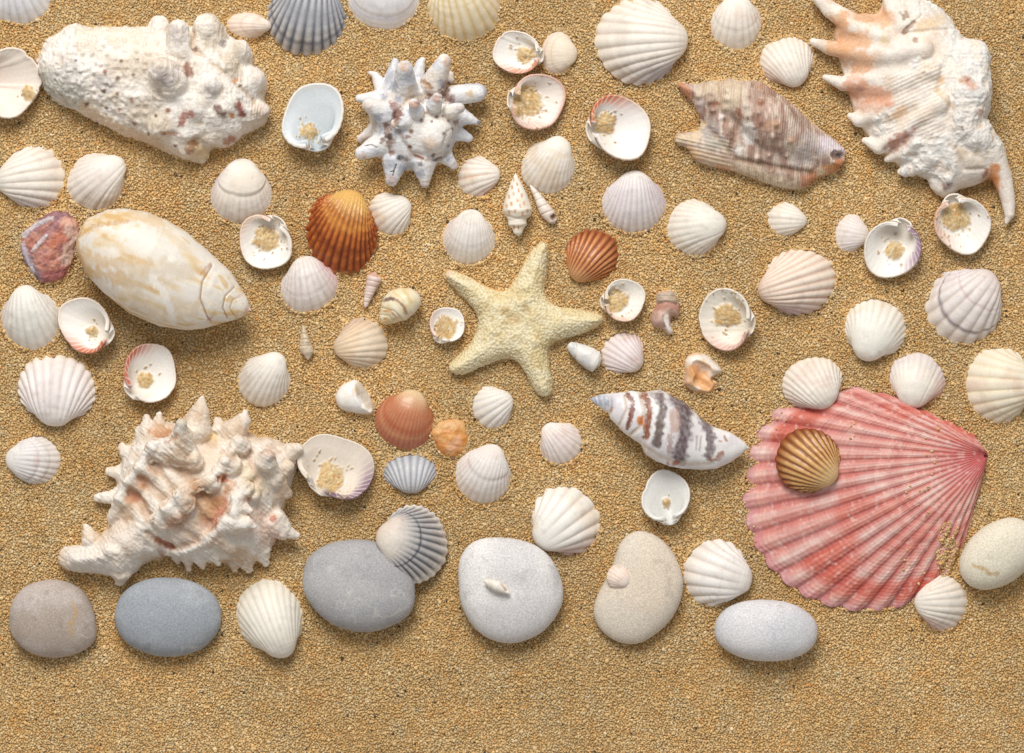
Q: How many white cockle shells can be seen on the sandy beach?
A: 55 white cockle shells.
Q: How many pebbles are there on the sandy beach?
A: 7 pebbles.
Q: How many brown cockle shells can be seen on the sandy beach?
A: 4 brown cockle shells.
